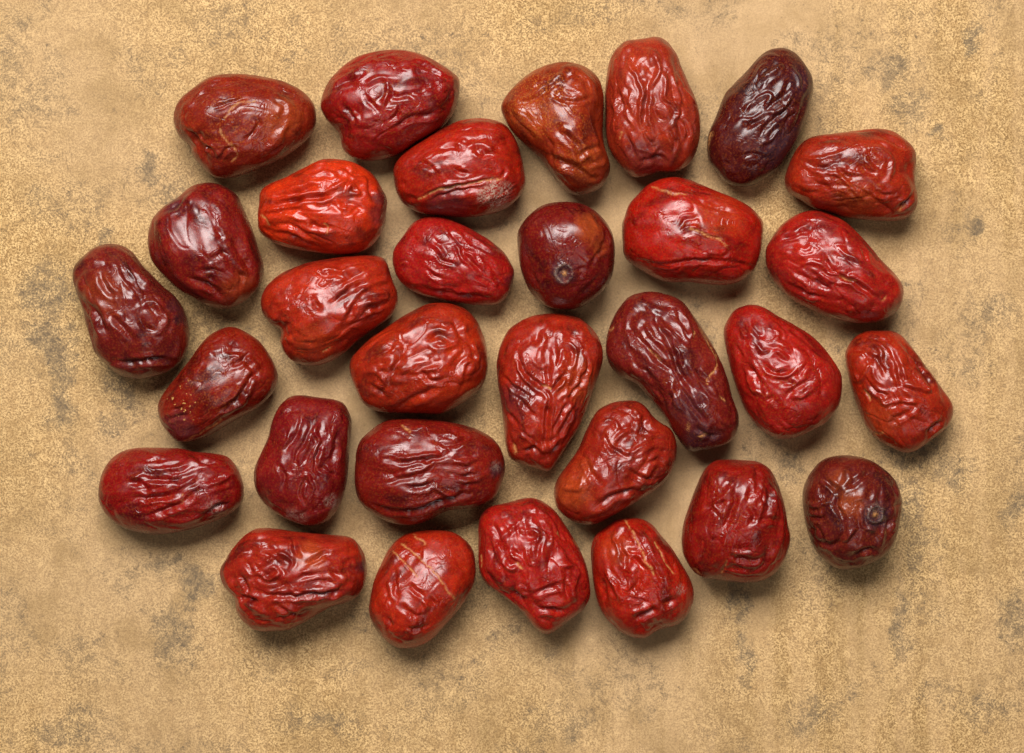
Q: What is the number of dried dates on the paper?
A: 31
